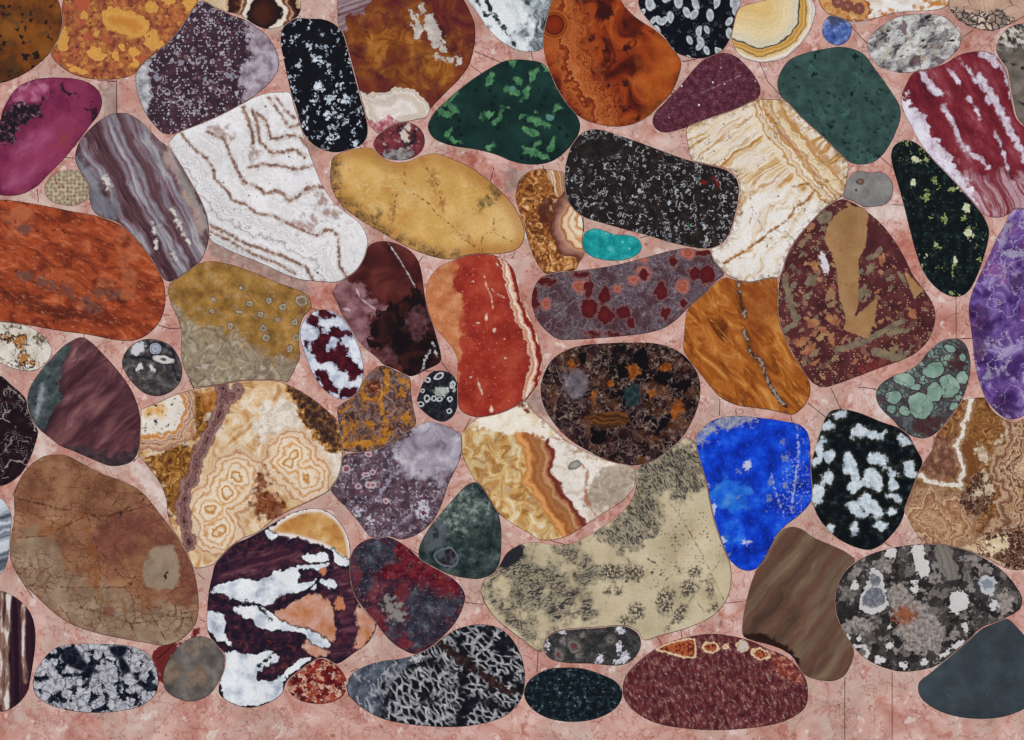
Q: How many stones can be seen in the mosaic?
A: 71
